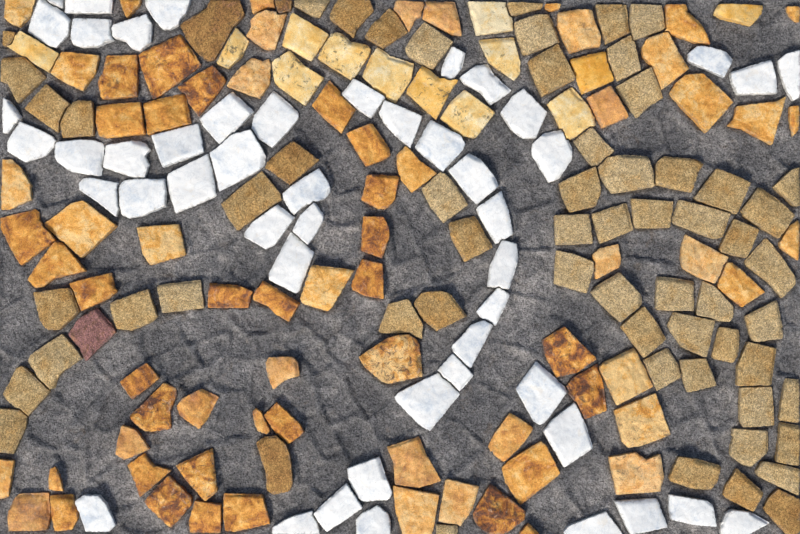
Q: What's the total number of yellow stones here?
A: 13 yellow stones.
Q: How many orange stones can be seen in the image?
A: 70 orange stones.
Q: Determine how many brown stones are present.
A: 64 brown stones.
